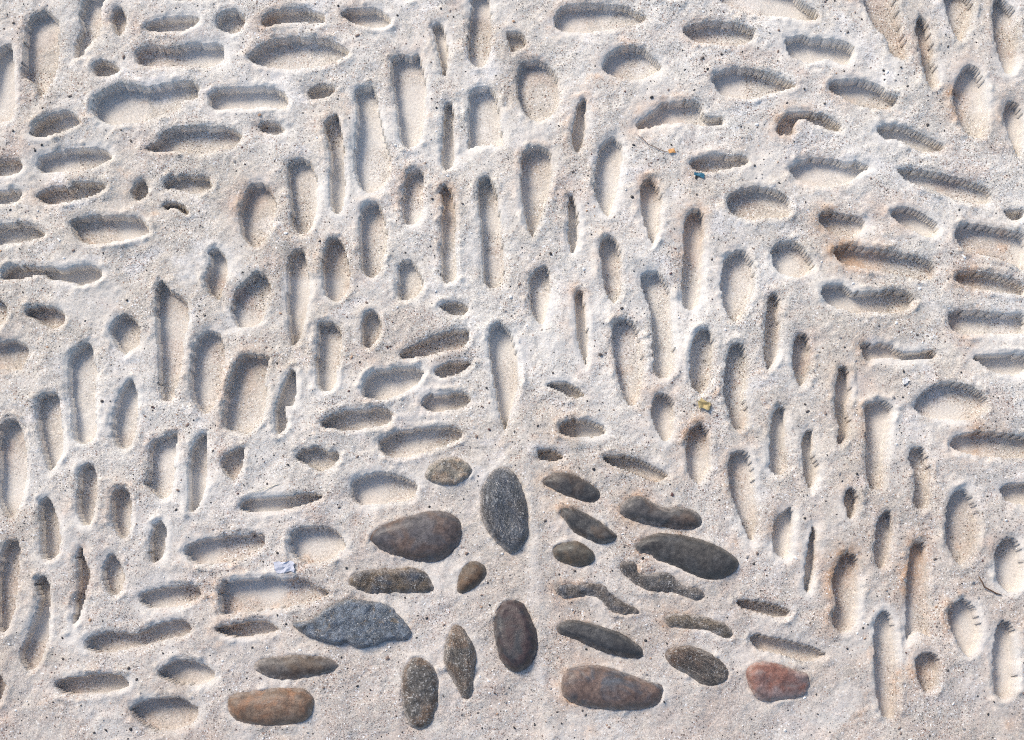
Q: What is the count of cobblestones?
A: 23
